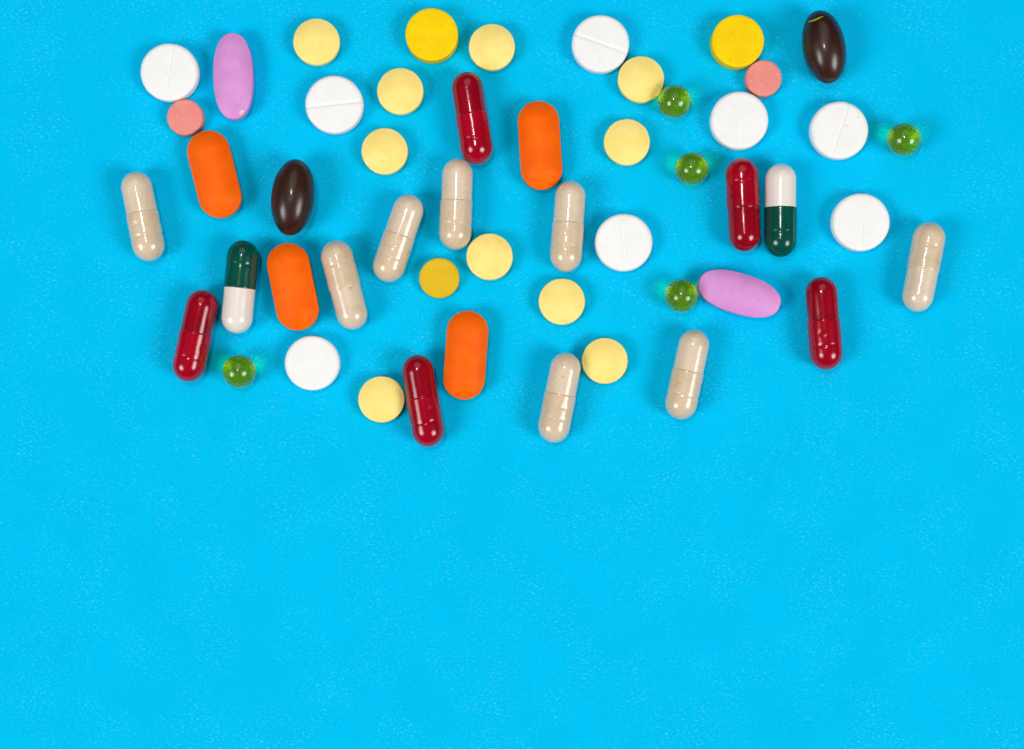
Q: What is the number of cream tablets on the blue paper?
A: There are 10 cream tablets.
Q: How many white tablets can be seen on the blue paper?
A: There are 8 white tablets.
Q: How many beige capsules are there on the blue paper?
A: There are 8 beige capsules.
